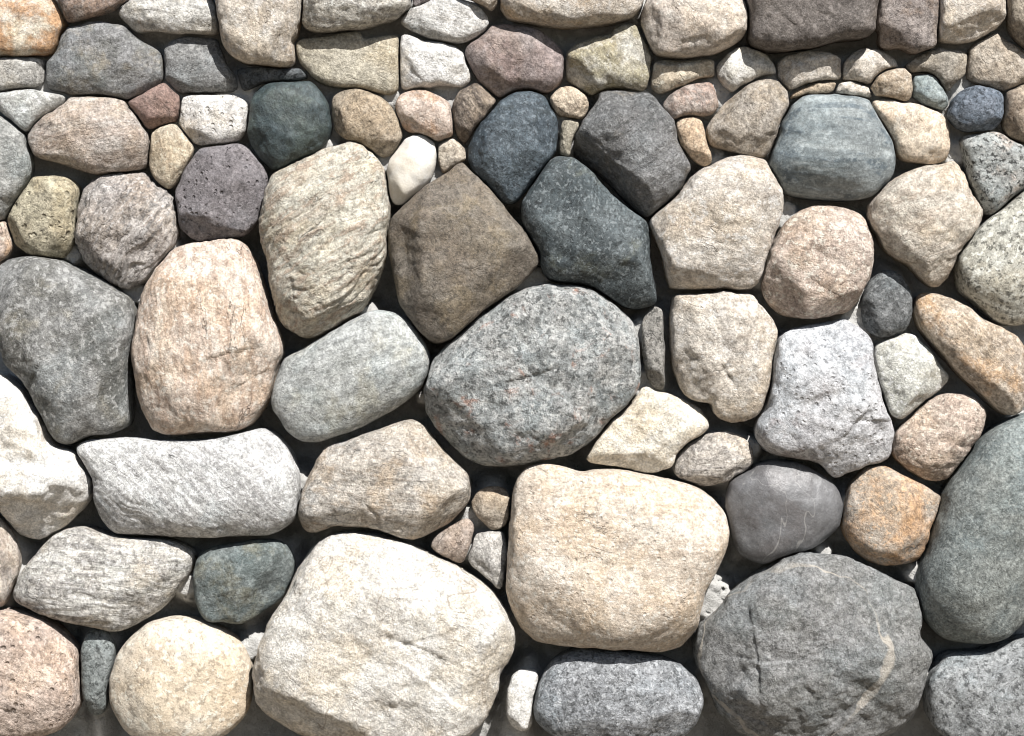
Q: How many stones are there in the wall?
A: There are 101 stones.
